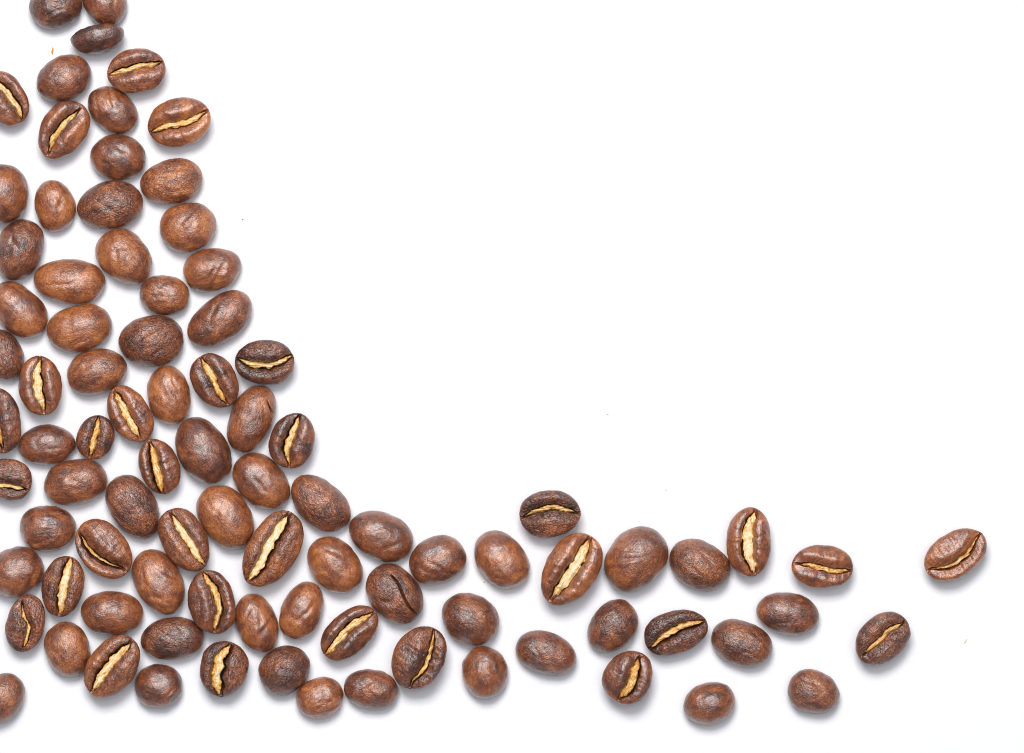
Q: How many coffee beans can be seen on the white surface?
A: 90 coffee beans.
